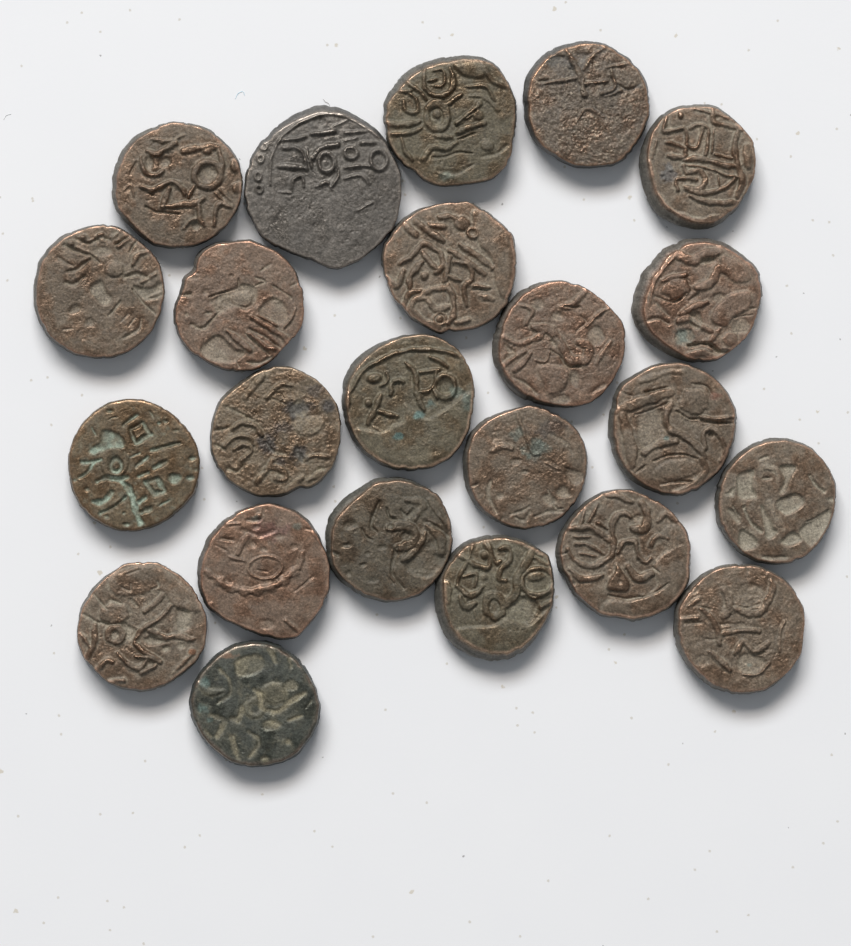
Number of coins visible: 23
